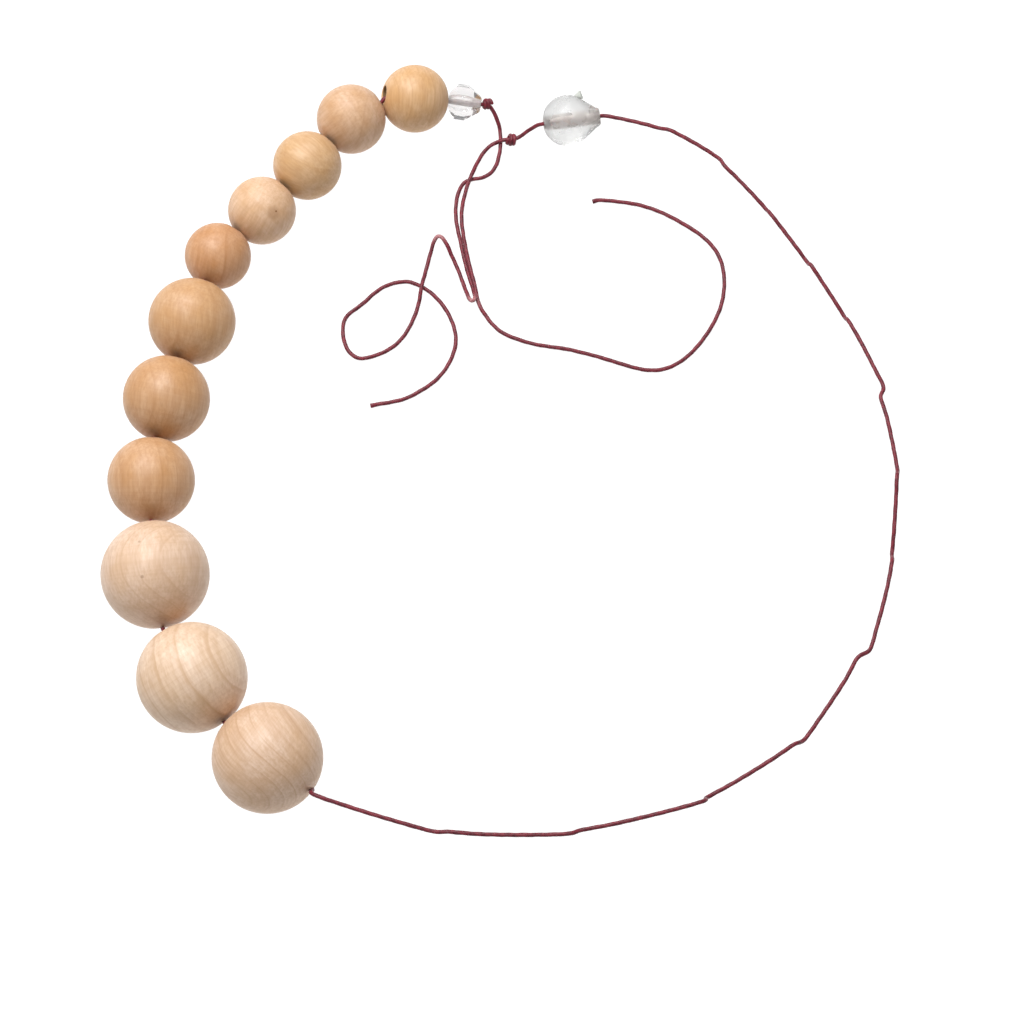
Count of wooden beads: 11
